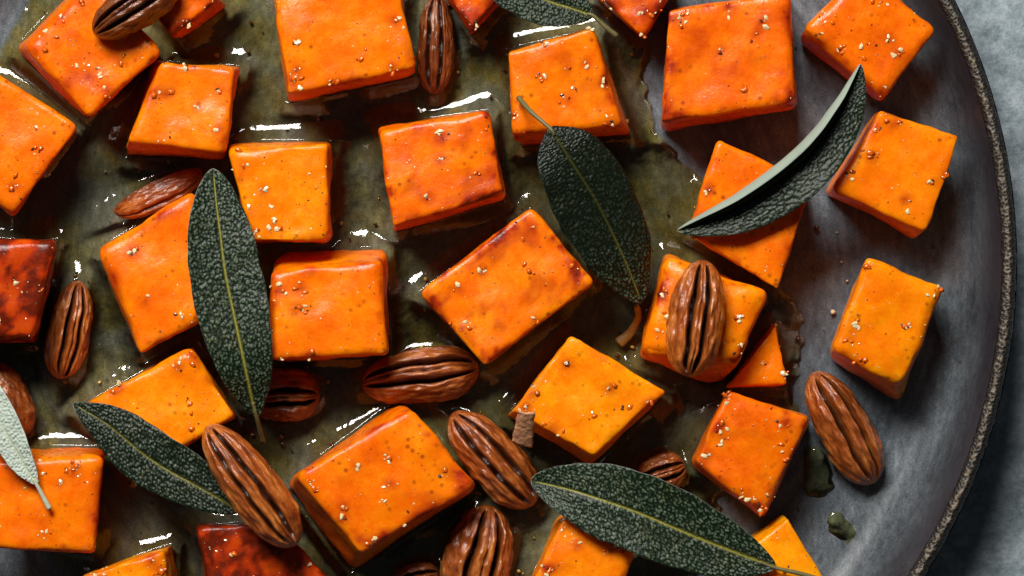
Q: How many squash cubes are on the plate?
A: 30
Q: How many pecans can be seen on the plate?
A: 14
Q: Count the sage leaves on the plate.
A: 7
